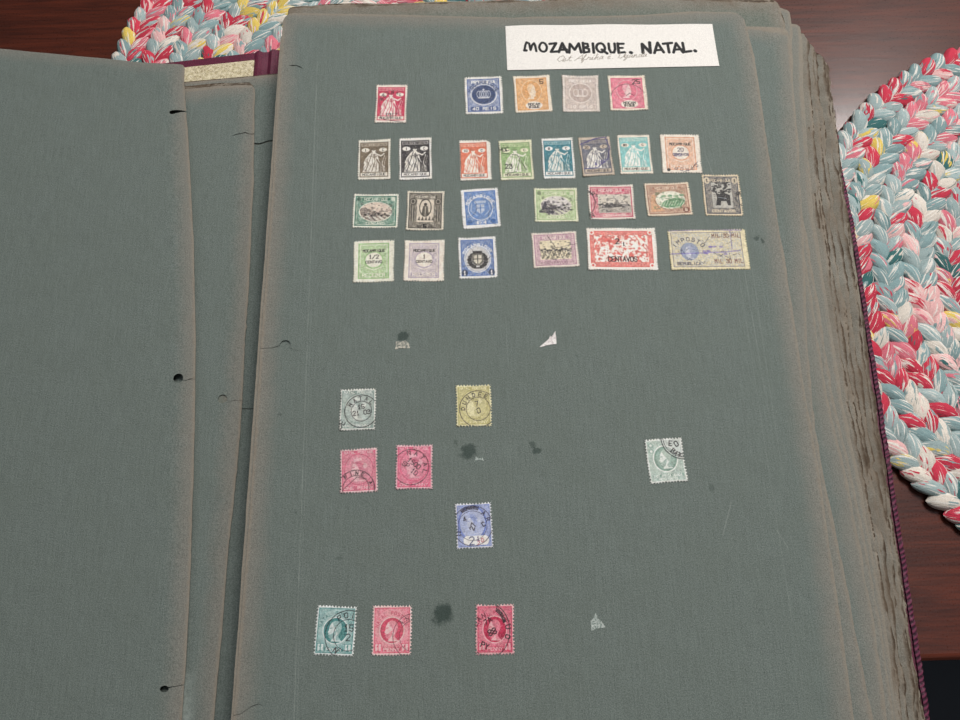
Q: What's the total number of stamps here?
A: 35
